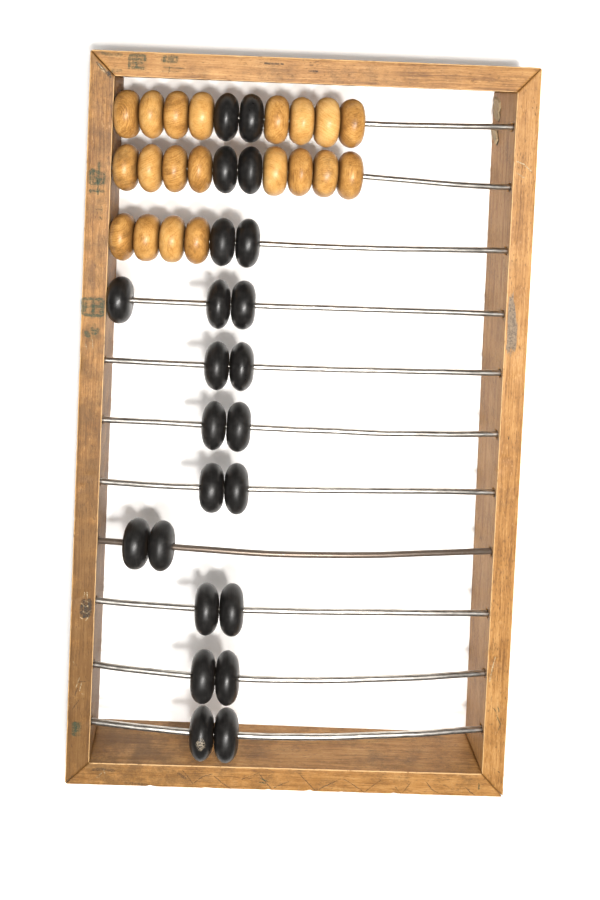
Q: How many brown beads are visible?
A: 20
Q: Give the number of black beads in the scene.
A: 23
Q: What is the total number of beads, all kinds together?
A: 43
